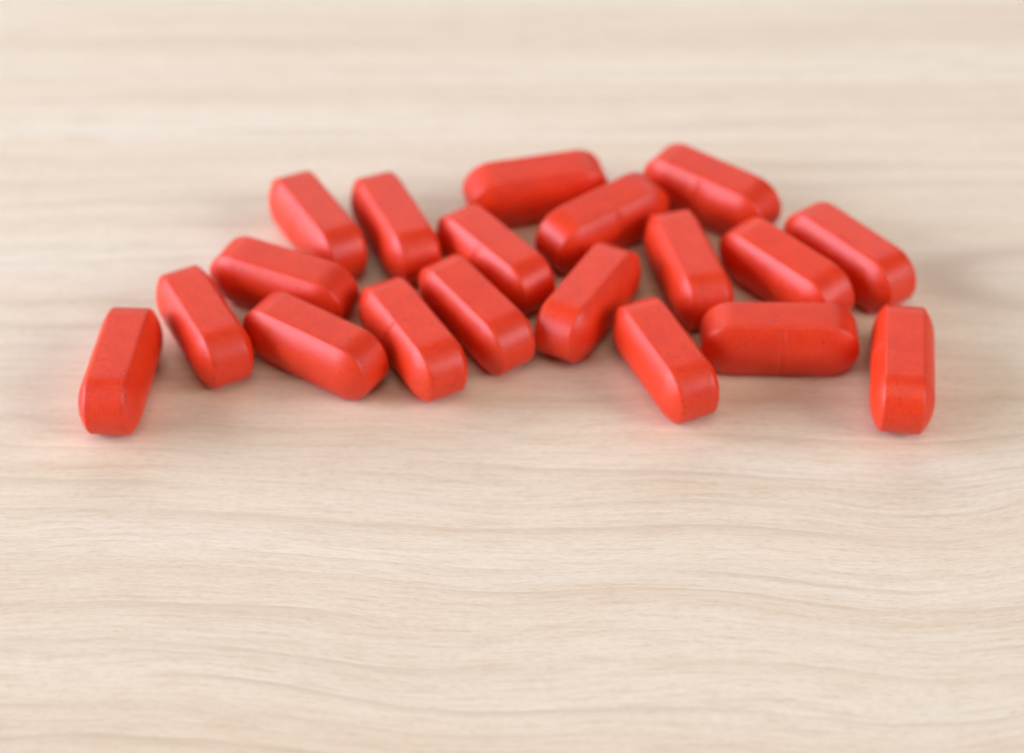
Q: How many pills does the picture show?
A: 19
